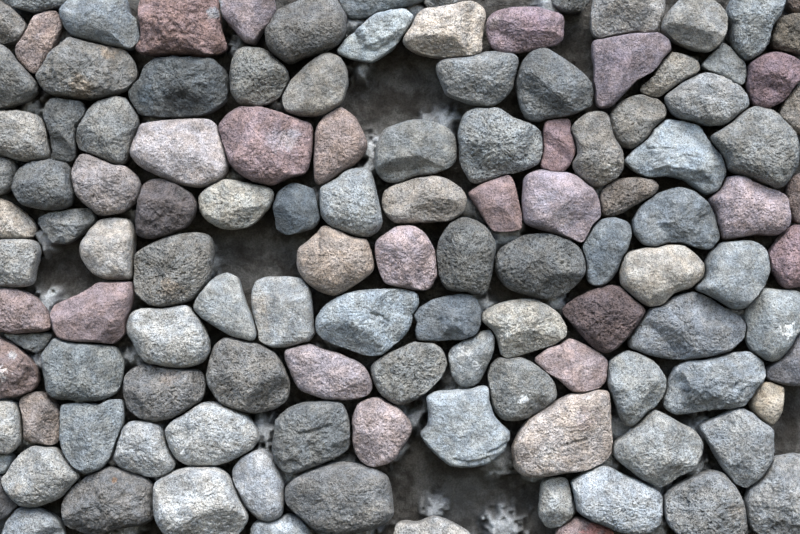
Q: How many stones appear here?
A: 122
